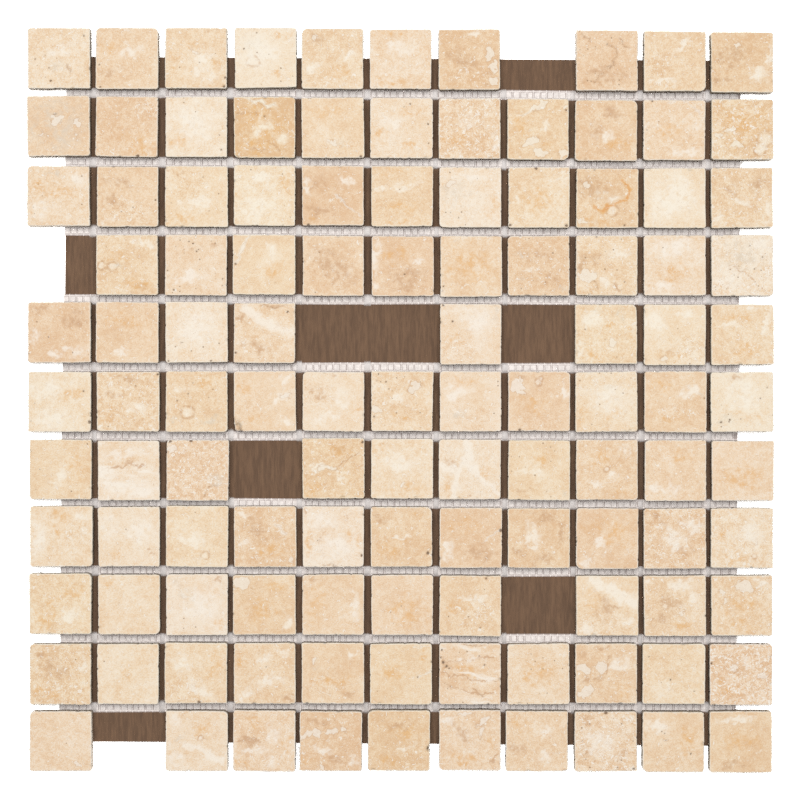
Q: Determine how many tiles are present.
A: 113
